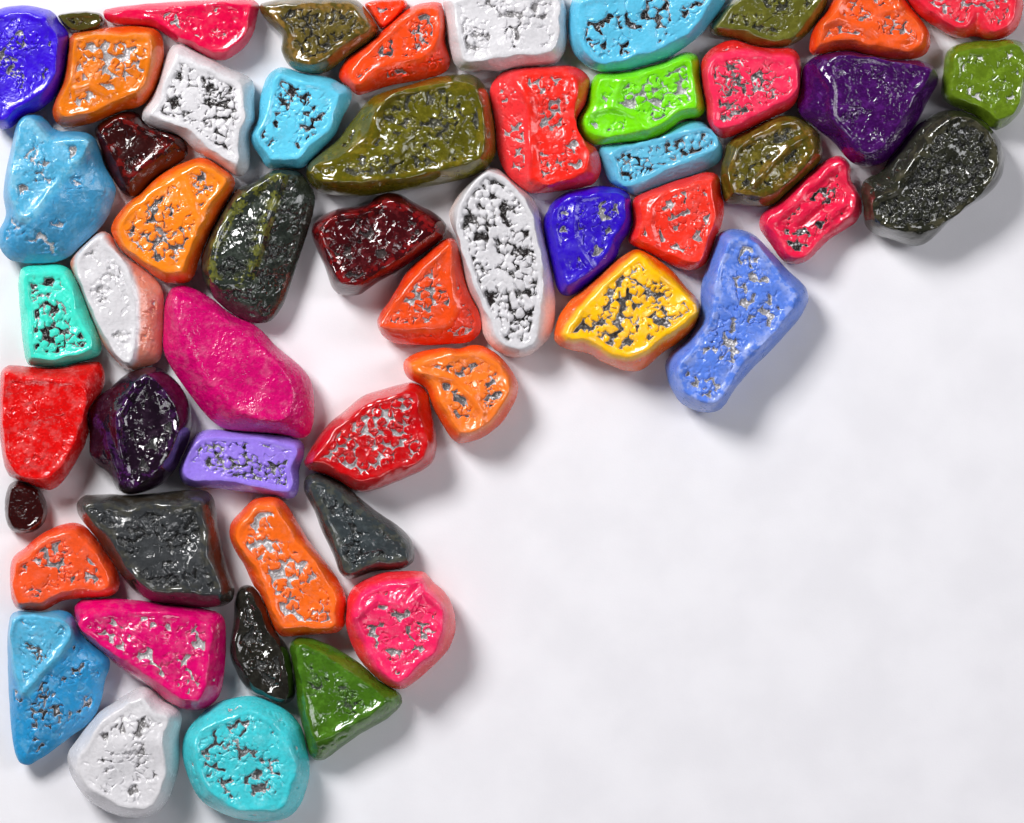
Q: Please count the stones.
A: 55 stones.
